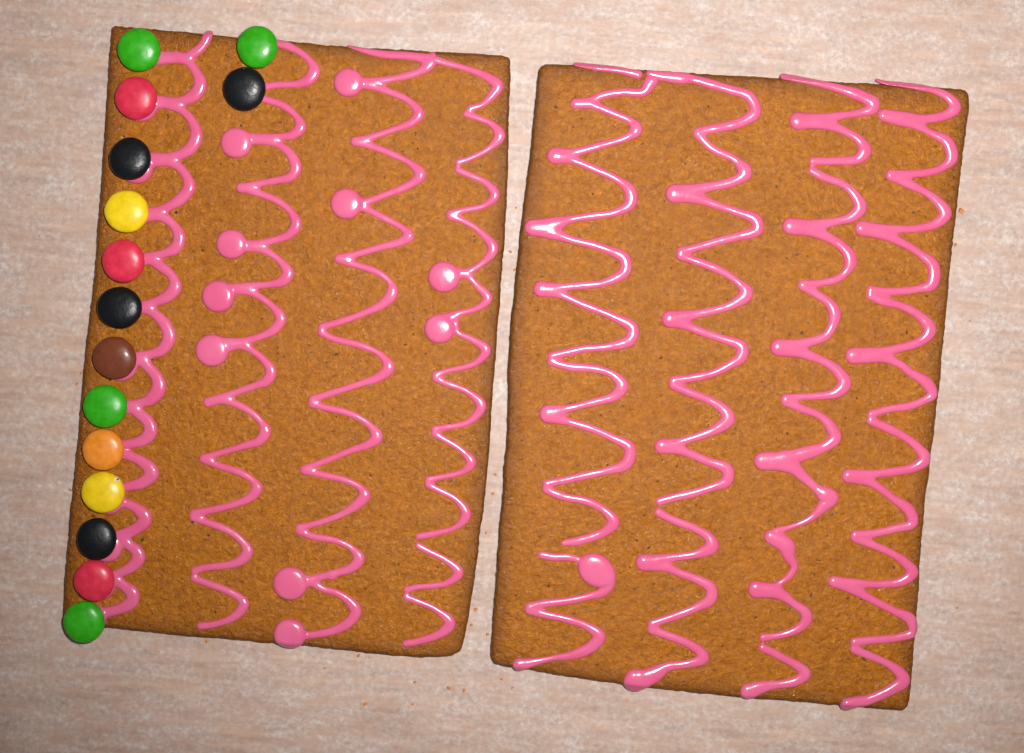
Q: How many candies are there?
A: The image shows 15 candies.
